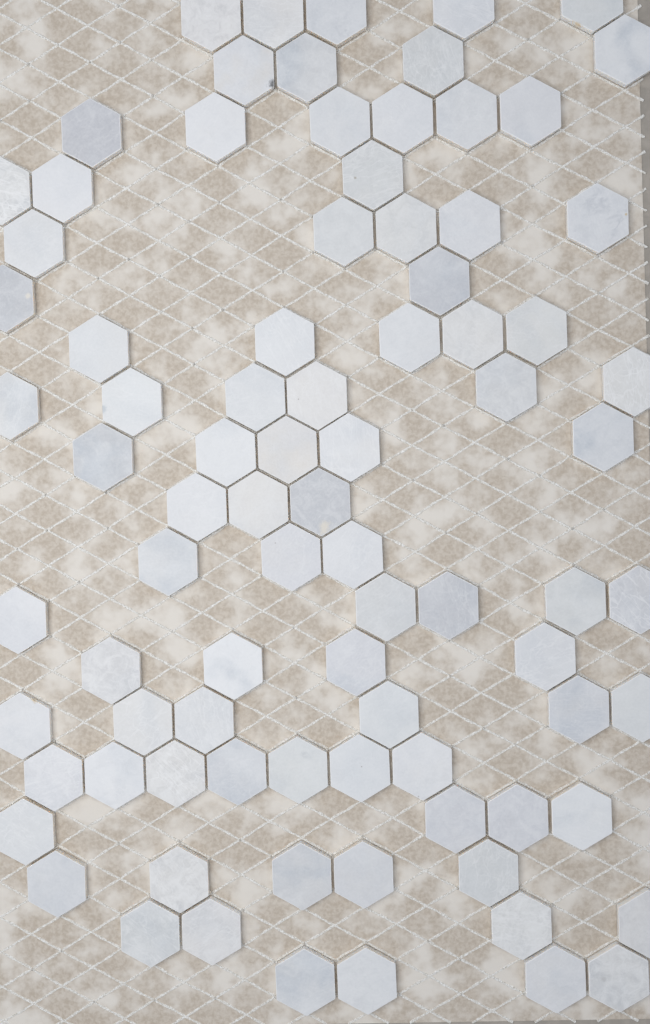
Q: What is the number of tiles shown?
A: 86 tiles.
